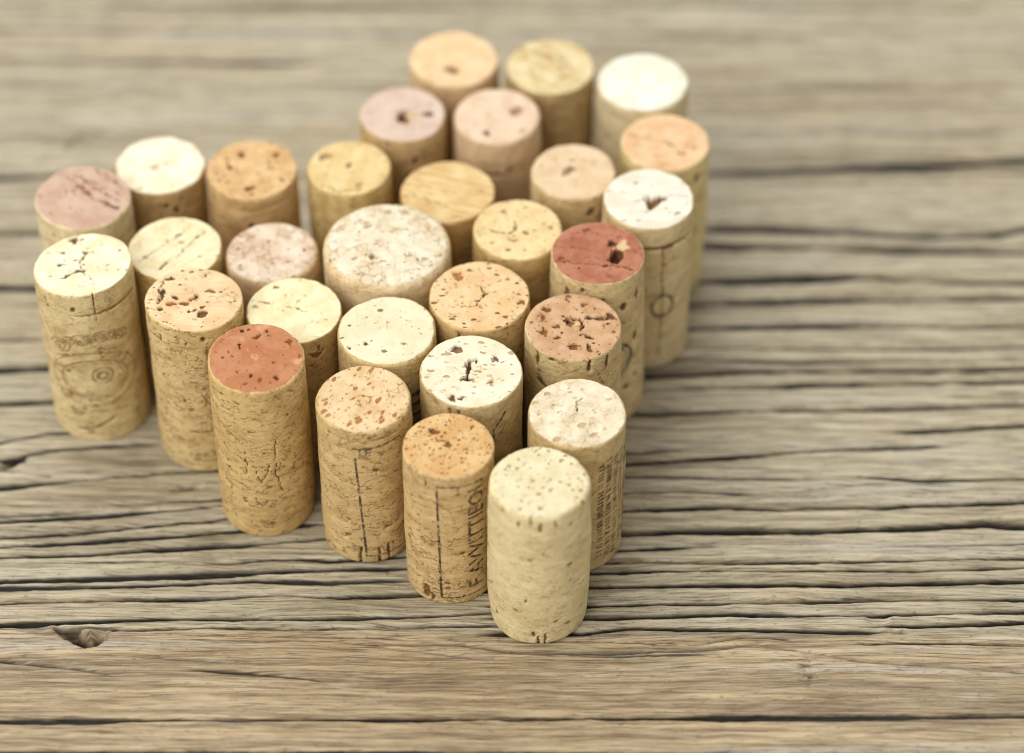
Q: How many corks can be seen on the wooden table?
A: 30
